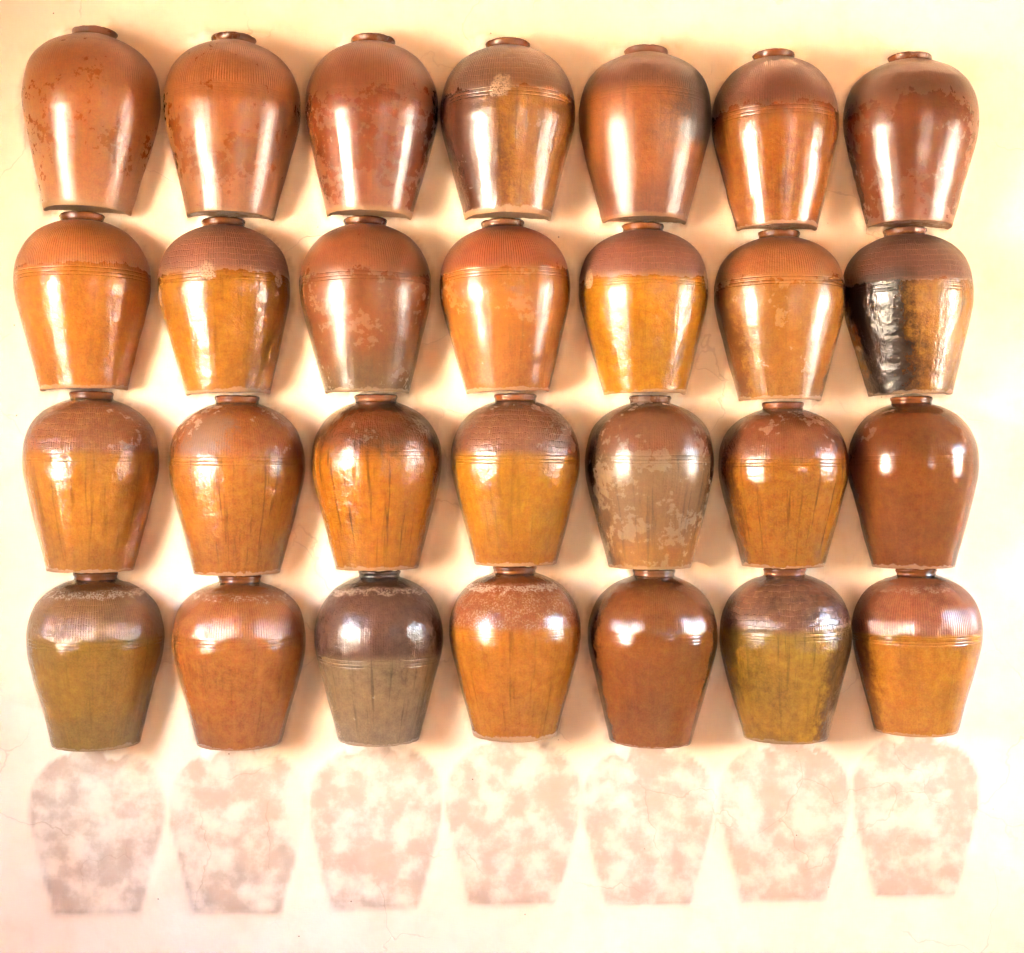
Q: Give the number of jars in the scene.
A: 28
